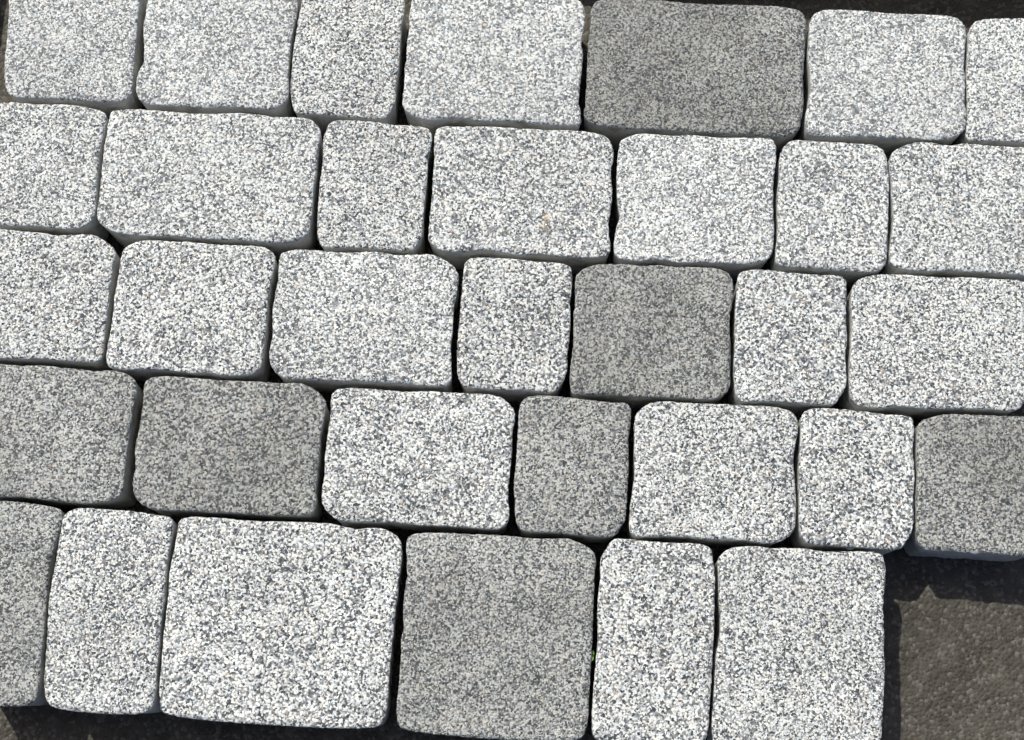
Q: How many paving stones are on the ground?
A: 34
